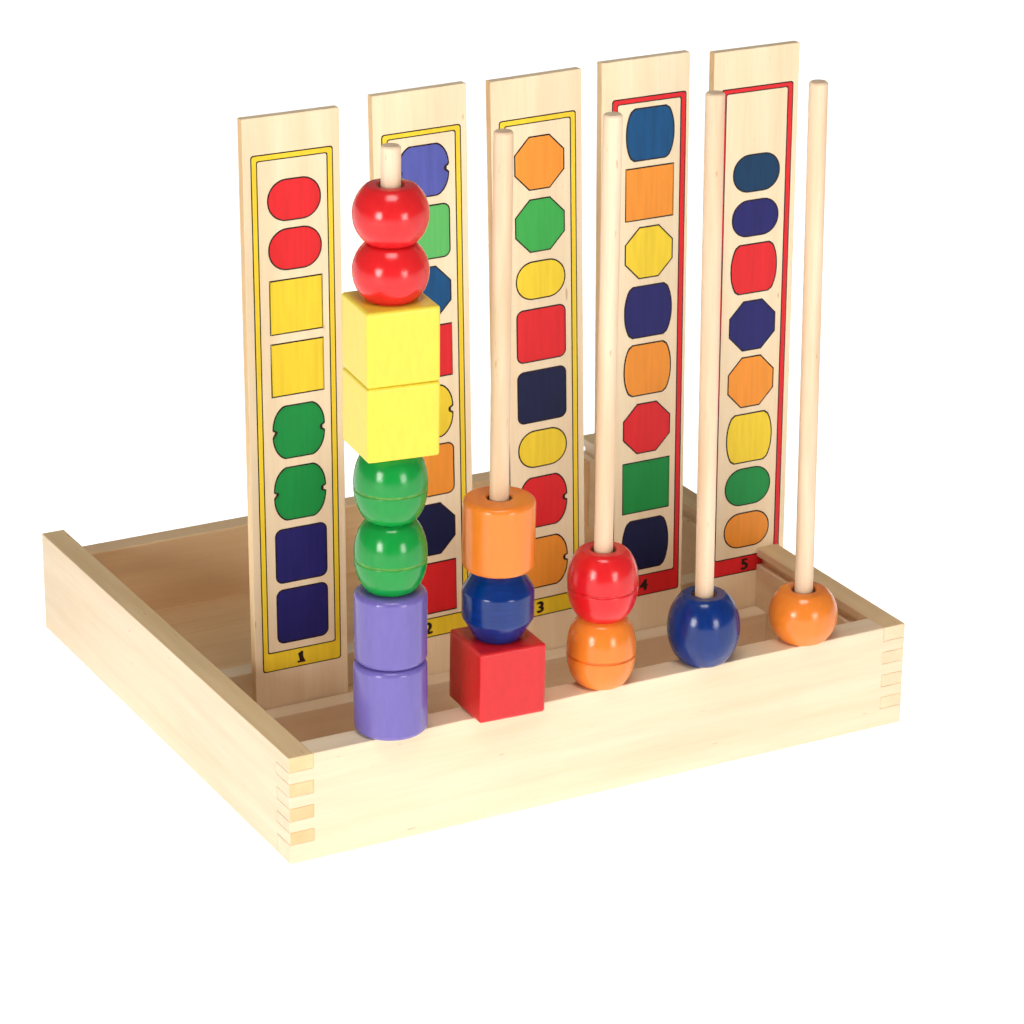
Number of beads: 15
